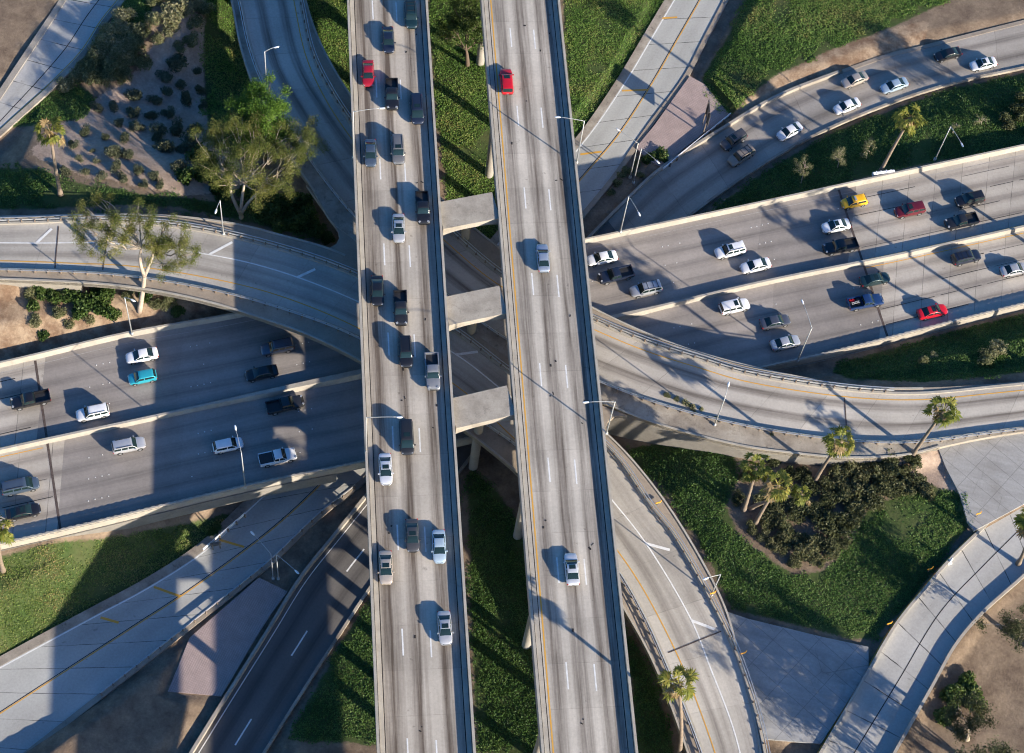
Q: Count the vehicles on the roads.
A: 61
